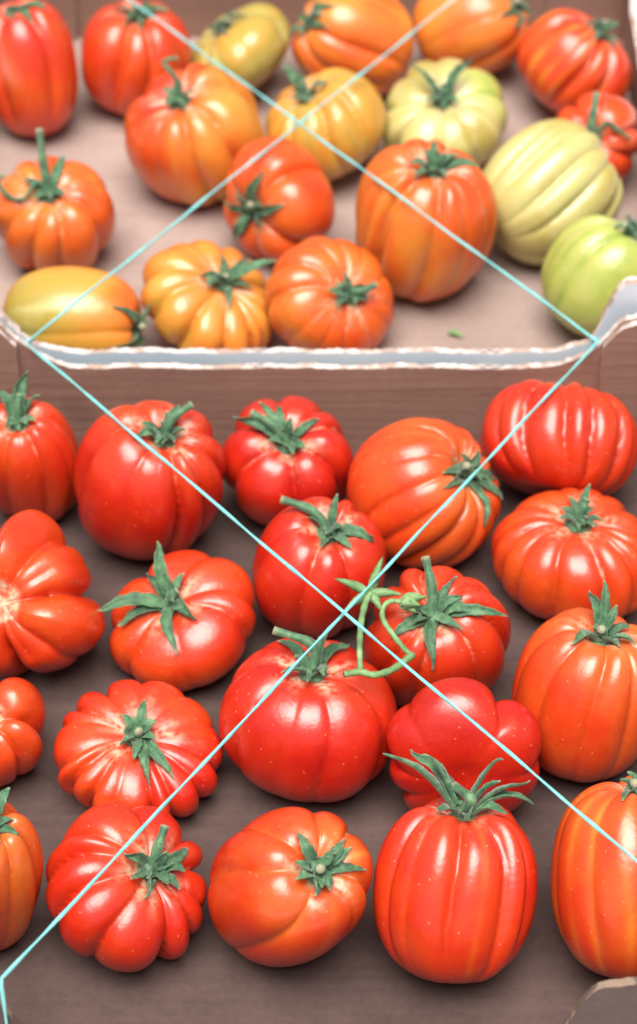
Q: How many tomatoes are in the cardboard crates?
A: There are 38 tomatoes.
